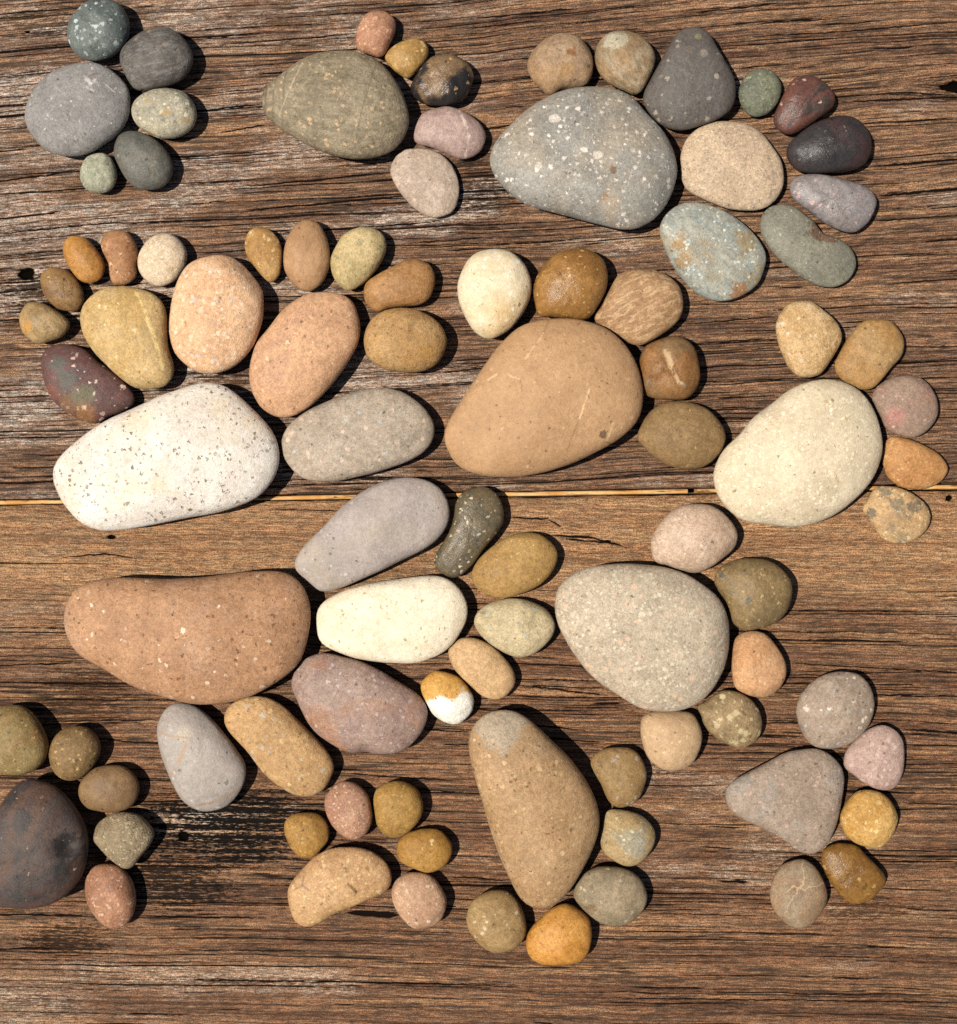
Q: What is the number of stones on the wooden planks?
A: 92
